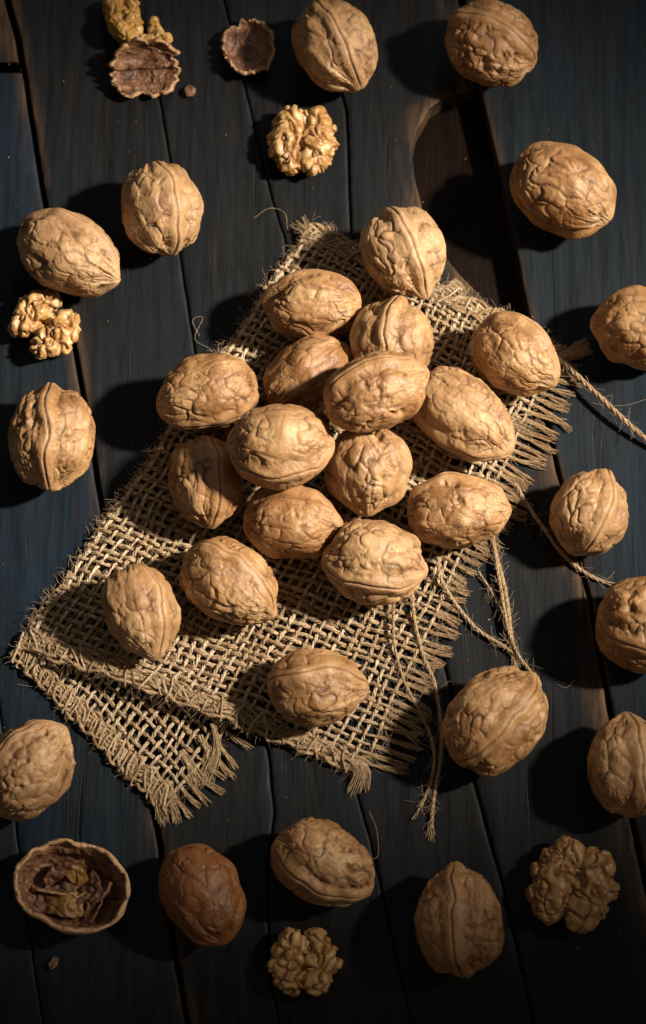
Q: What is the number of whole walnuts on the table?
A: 32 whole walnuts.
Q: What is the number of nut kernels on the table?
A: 5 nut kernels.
